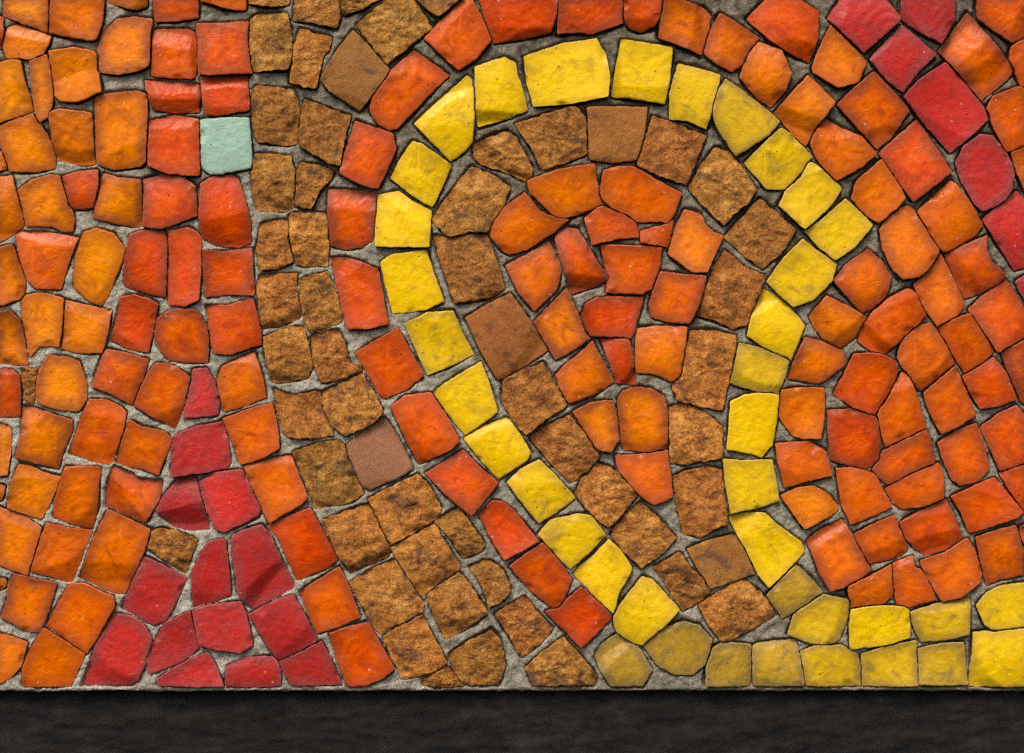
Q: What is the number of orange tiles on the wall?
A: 146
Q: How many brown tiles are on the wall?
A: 56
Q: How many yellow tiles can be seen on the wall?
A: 38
